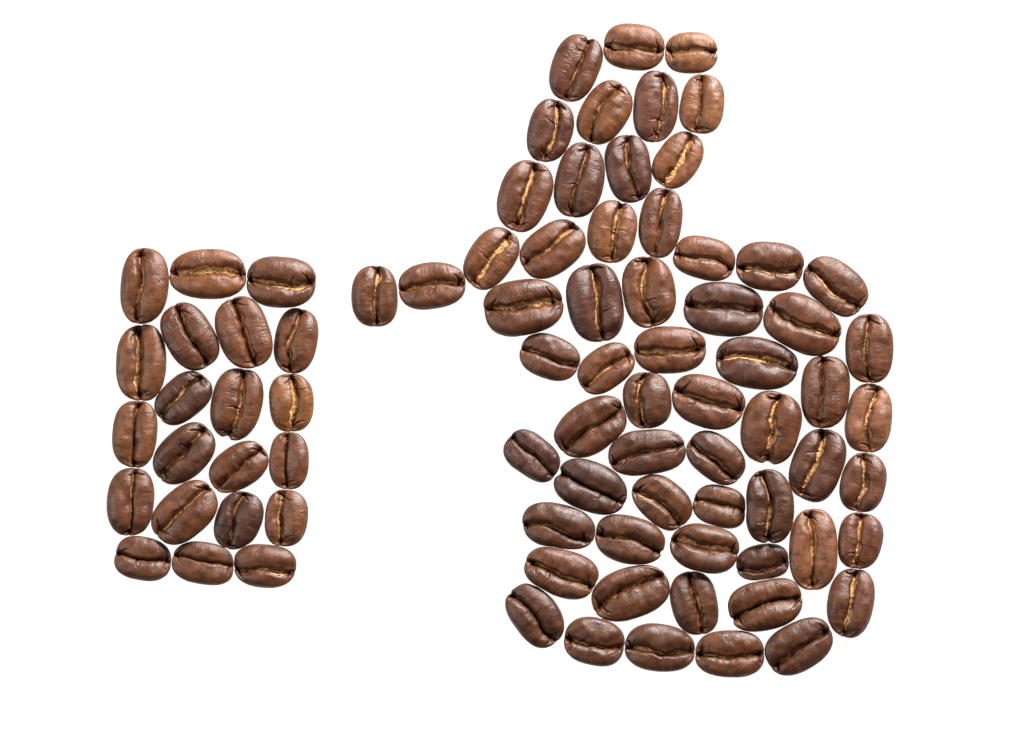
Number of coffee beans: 82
